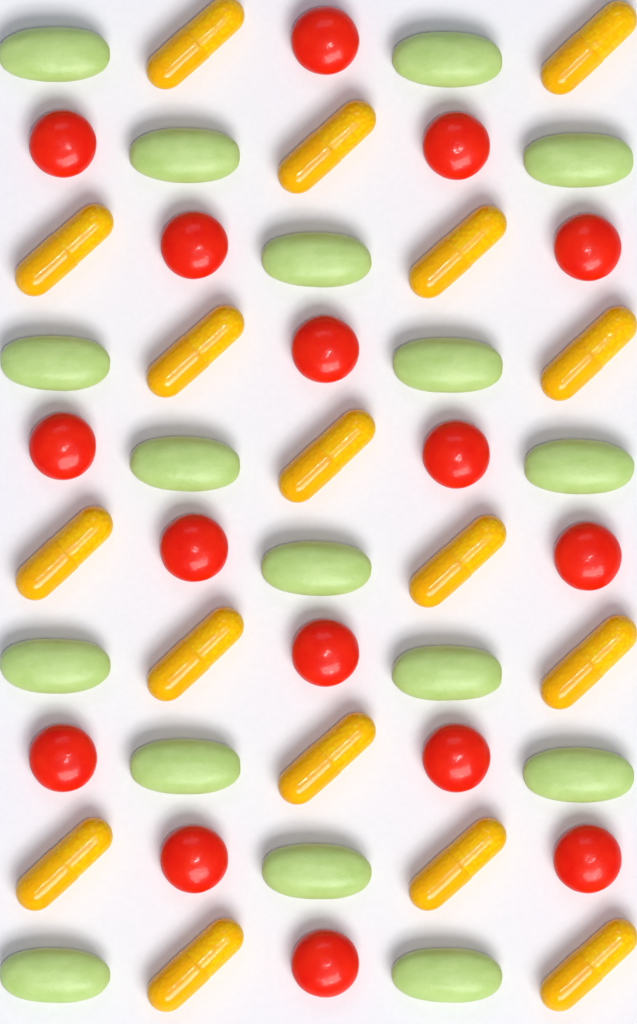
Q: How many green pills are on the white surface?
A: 17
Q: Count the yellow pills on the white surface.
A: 17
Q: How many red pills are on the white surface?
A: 16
